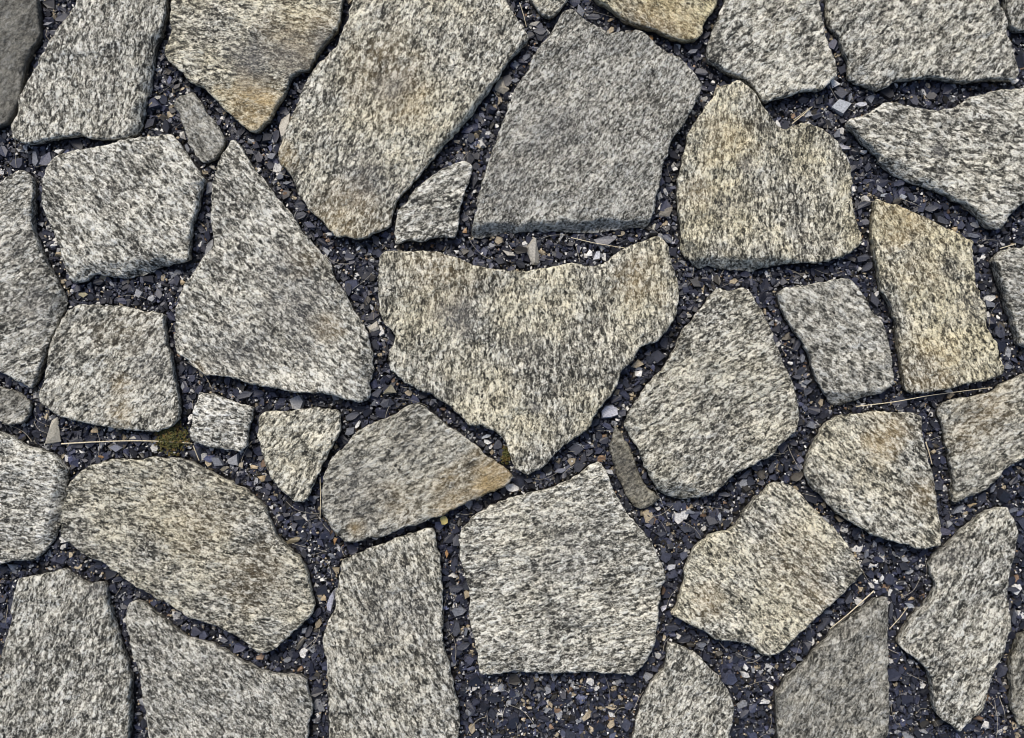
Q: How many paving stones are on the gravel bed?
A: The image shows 41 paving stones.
